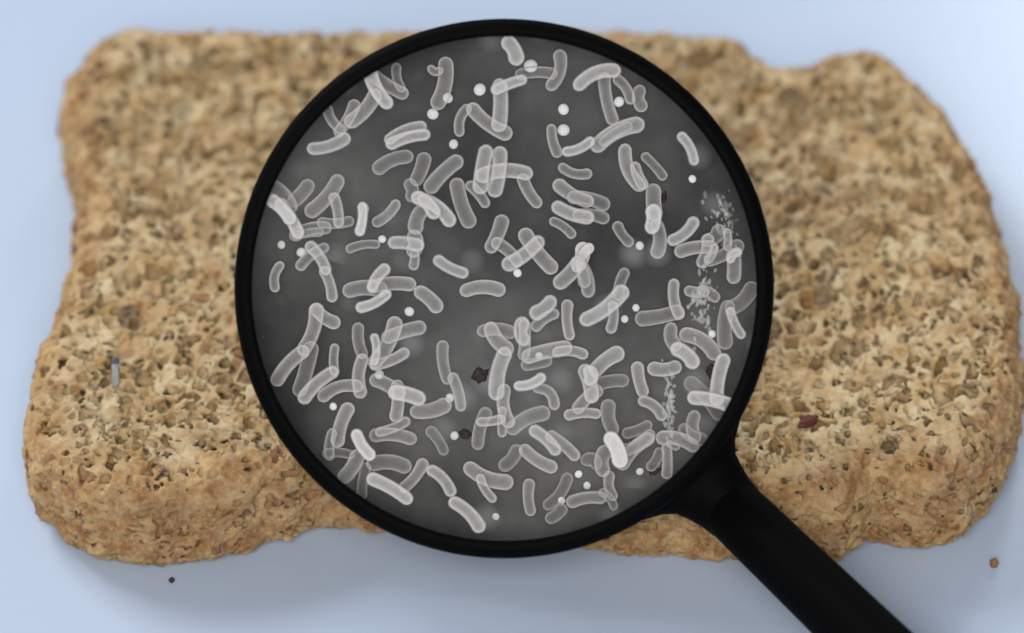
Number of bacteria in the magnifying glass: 200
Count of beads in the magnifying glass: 28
